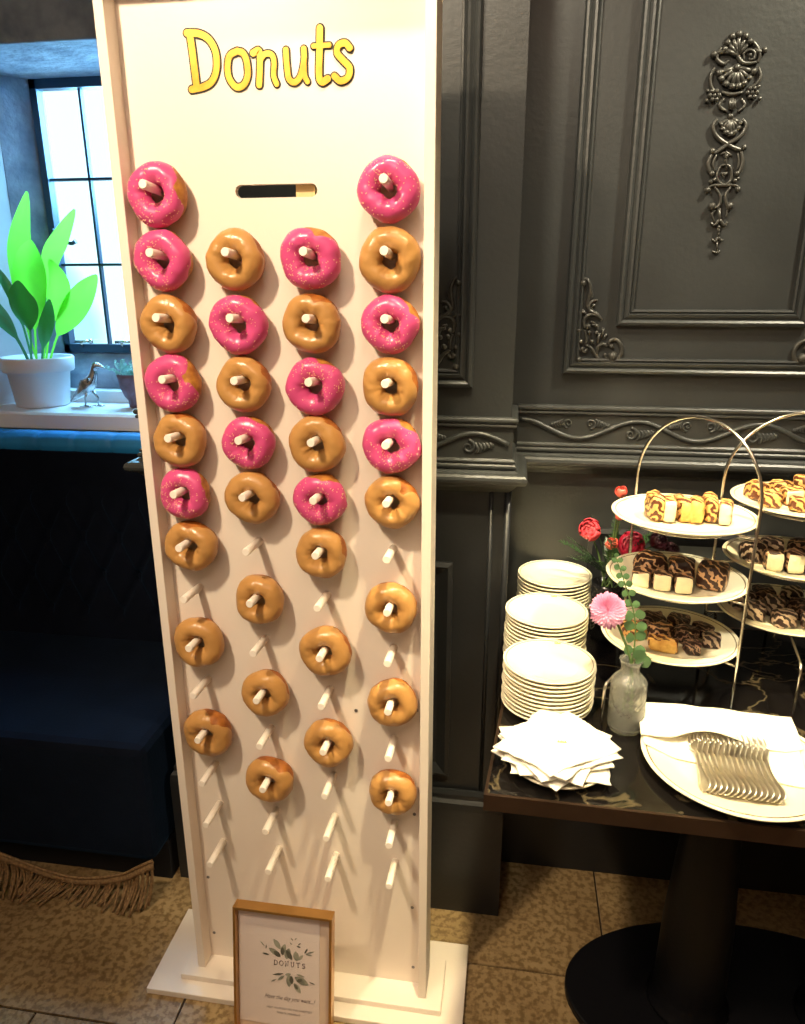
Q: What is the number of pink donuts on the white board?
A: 12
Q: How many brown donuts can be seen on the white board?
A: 22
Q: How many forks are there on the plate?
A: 14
